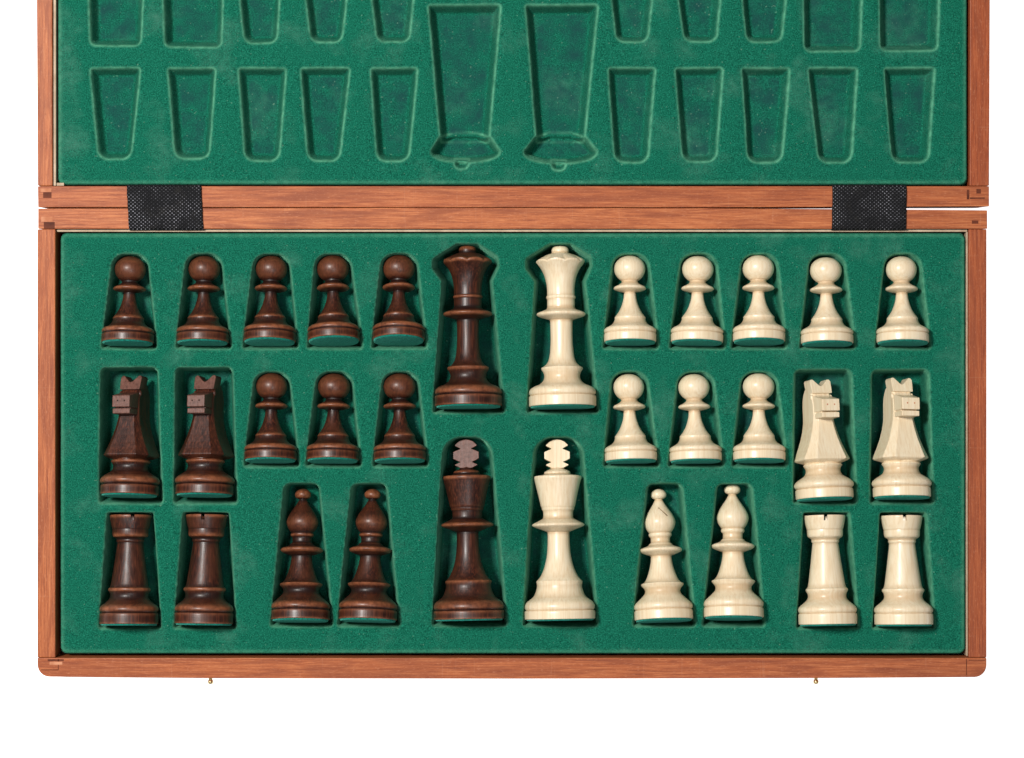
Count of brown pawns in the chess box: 8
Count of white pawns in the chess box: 8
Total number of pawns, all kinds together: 16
